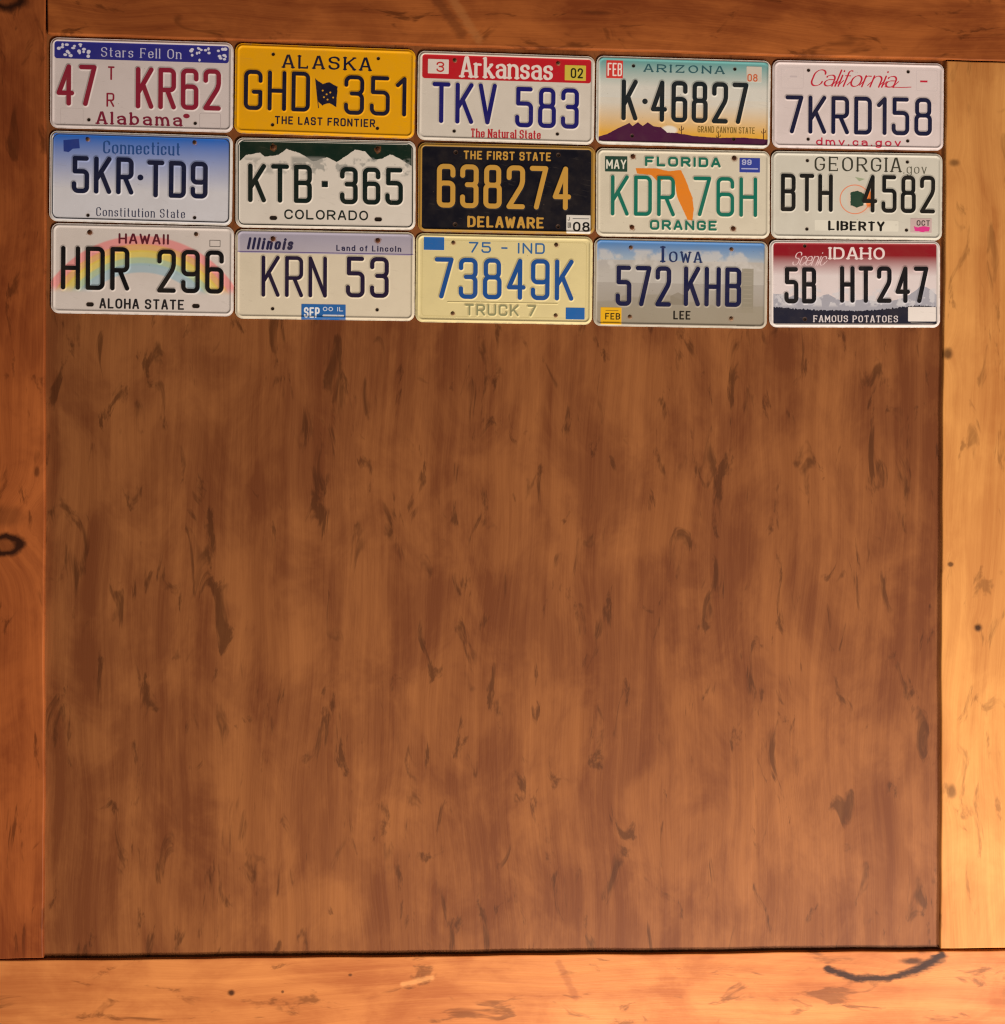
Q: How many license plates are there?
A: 15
